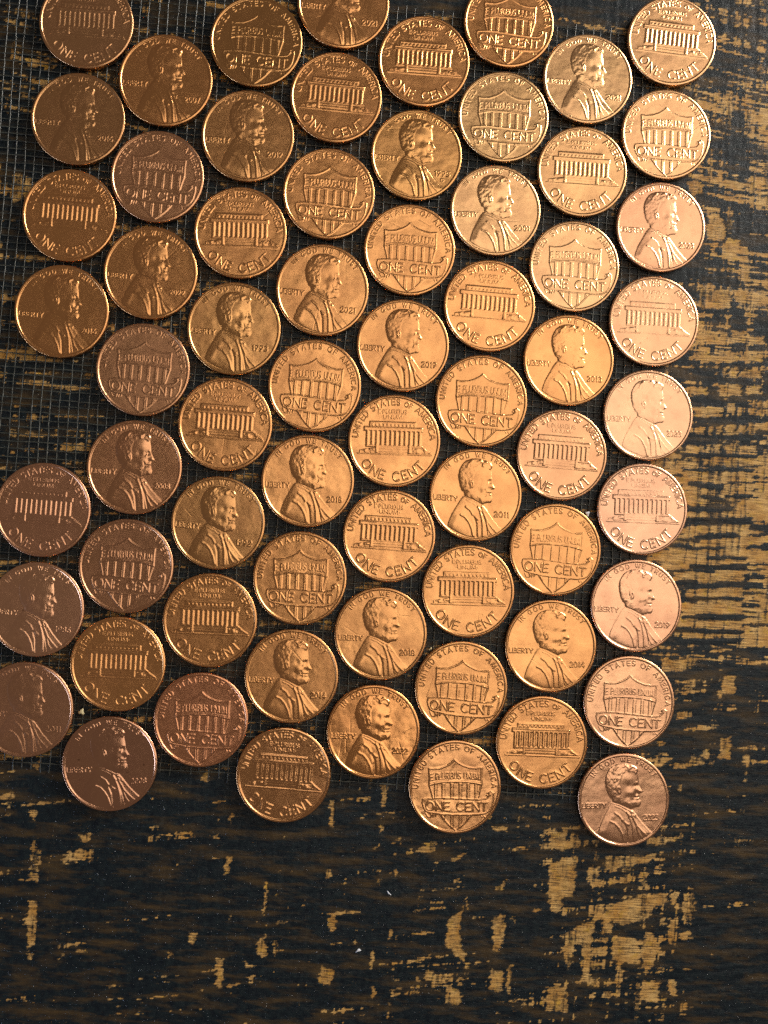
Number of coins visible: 66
